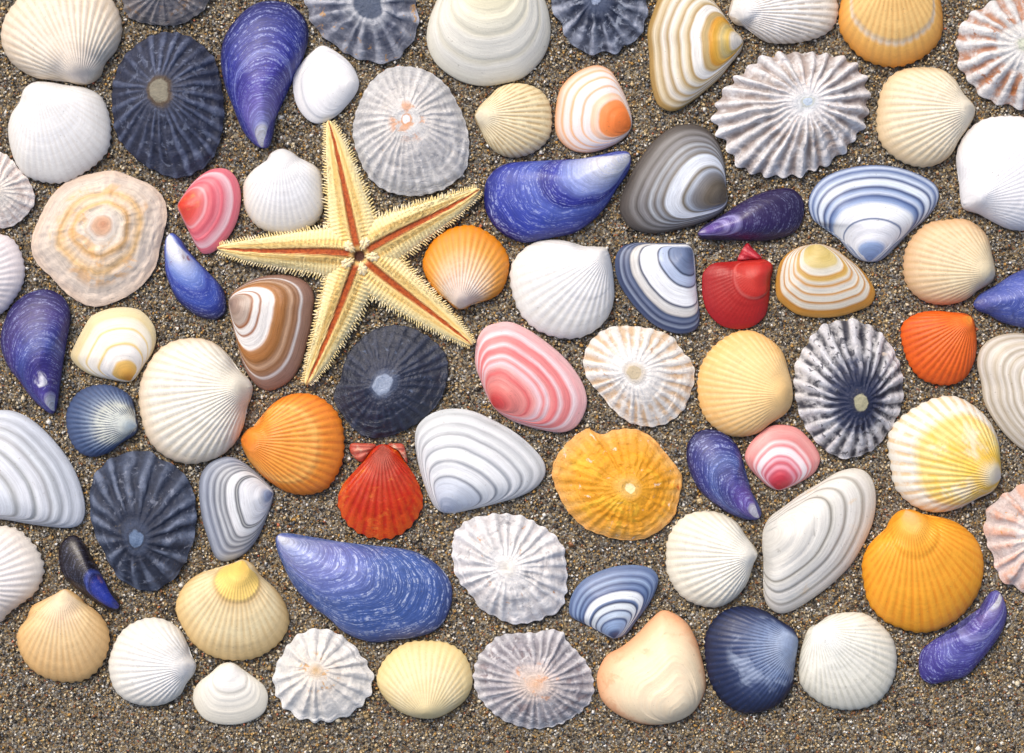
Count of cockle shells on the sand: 27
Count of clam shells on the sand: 21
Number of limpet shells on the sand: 18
